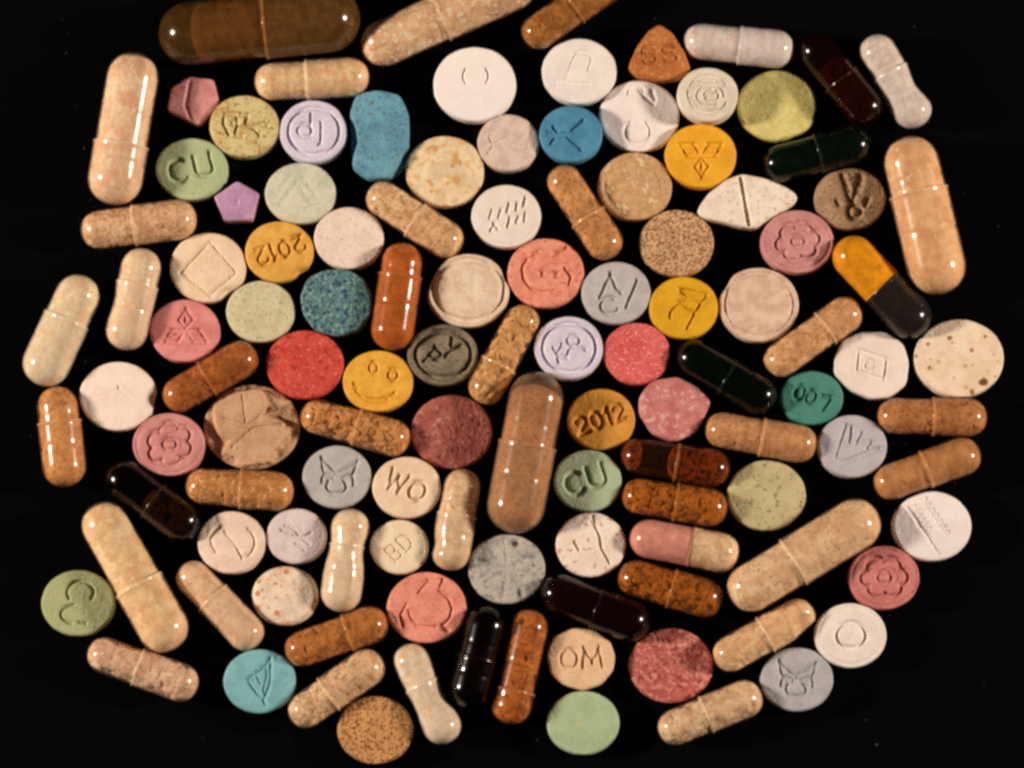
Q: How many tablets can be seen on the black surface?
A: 70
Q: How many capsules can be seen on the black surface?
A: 47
